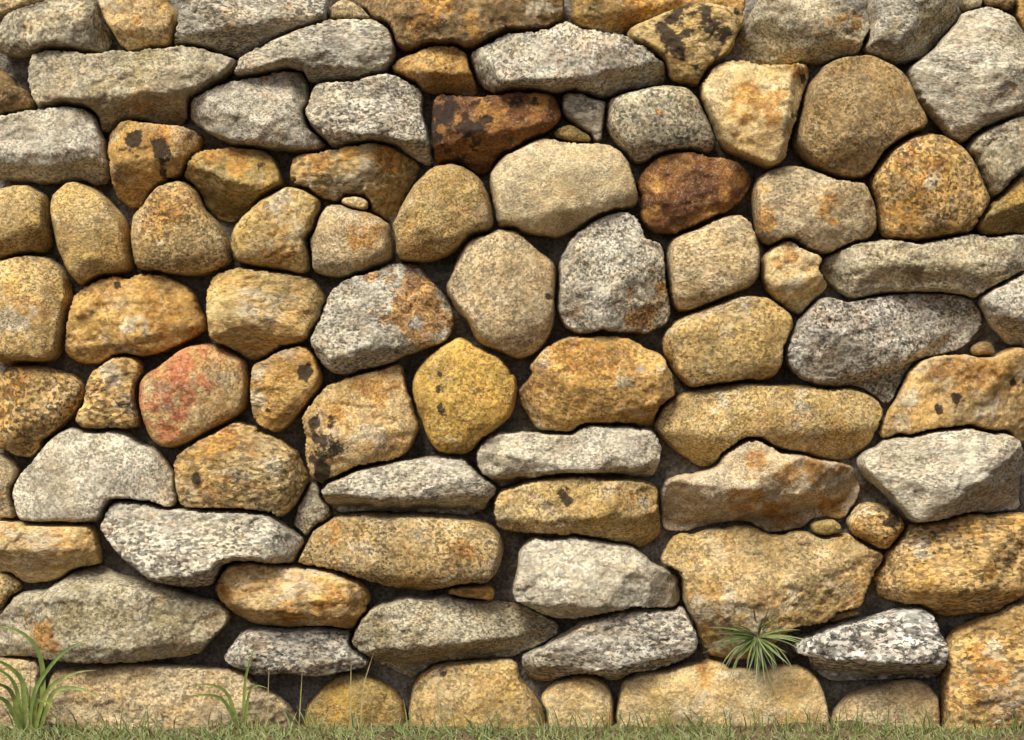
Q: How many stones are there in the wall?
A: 100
